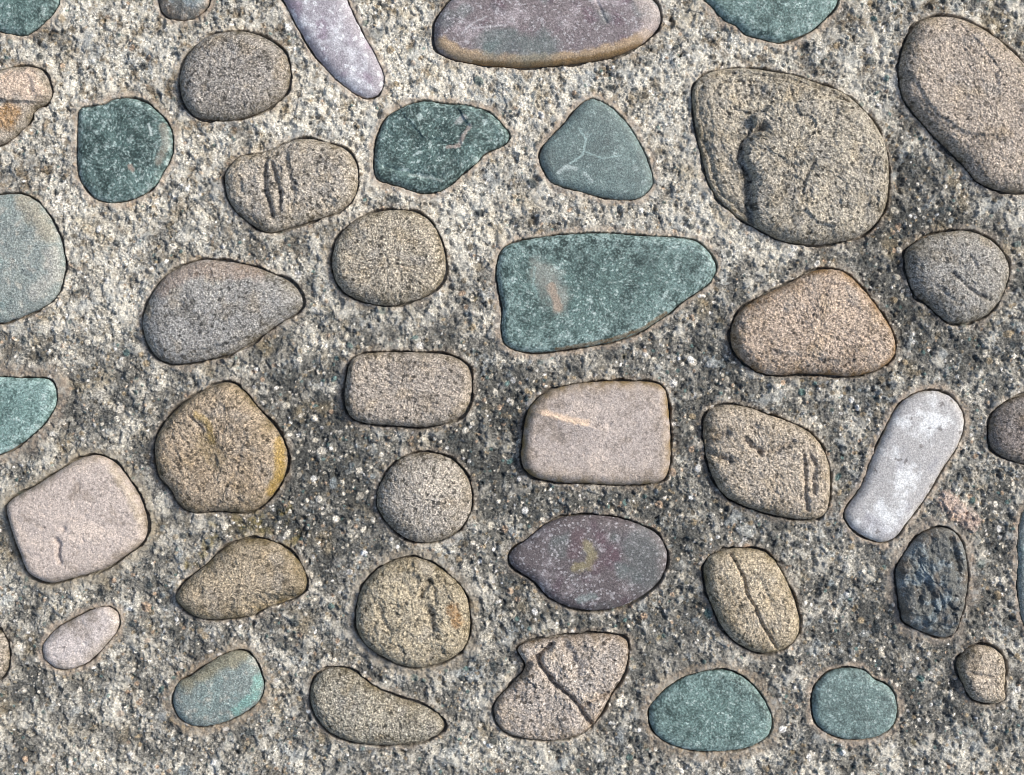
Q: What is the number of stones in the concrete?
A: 42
